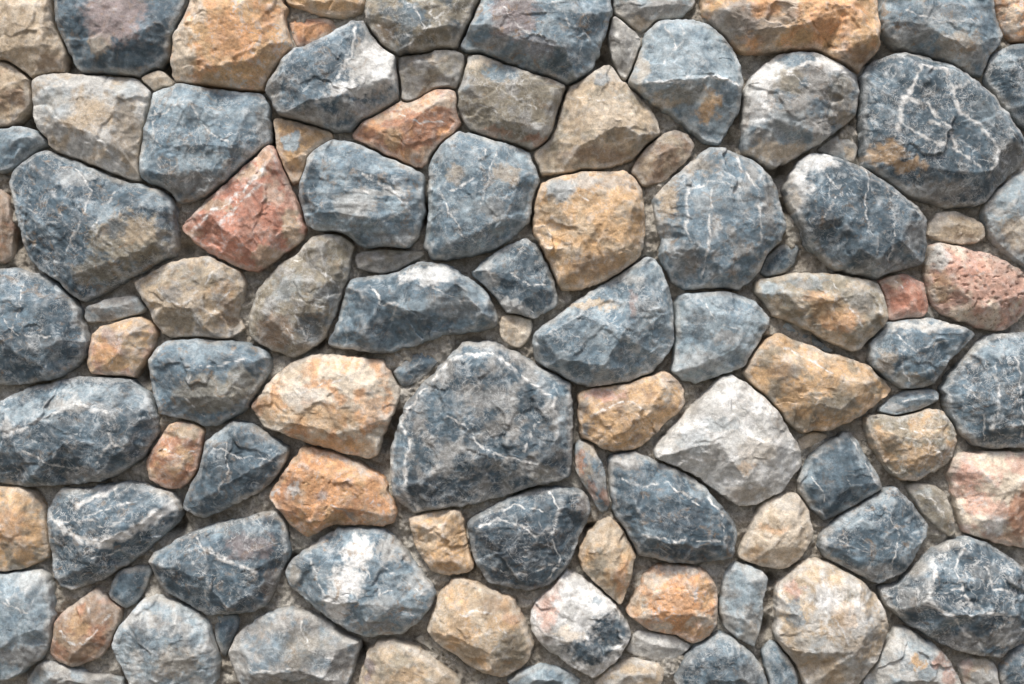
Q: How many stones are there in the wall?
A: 108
